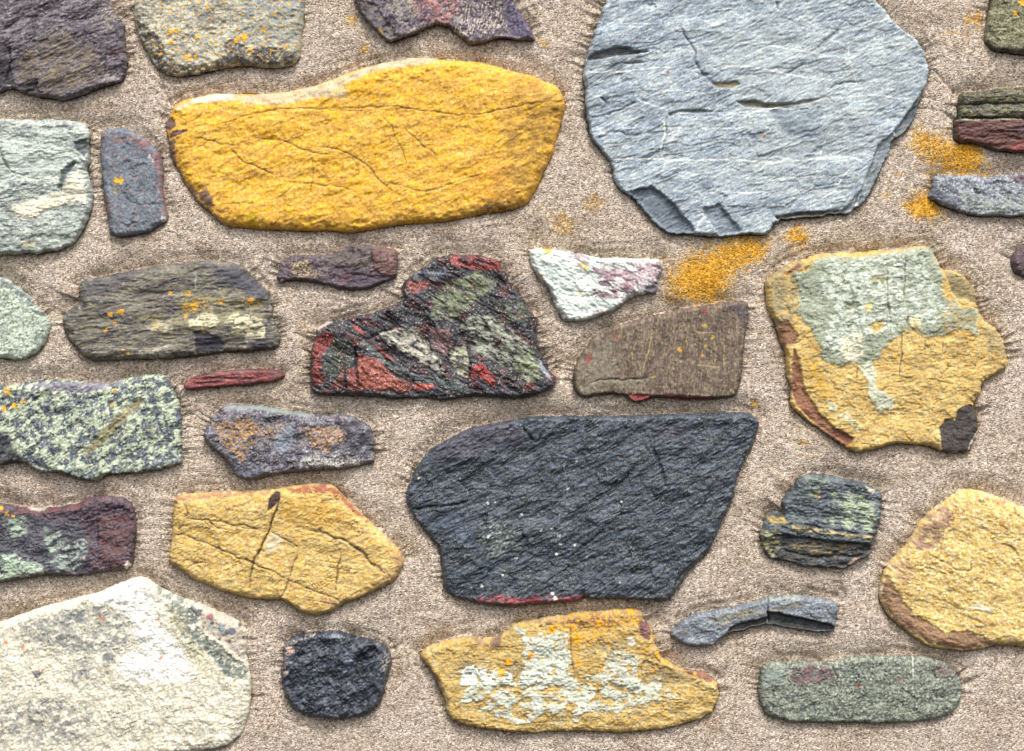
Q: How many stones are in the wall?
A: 31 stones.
